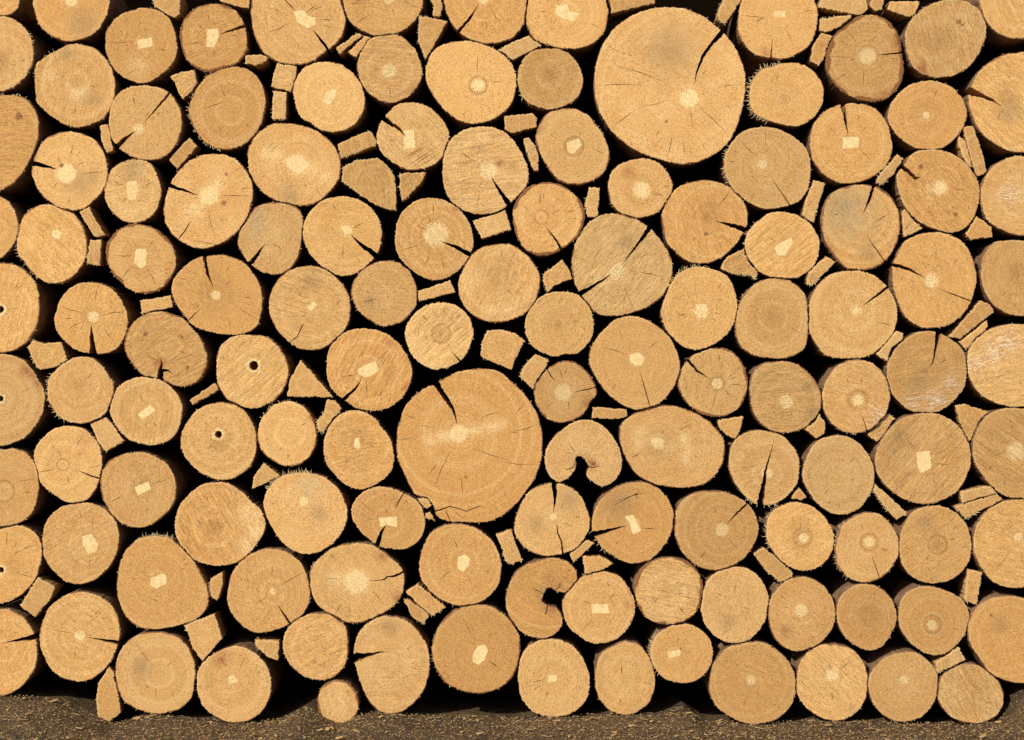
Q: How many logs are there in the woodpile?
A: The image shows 126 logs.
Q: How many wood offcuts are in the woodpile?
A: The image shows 75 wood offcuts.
